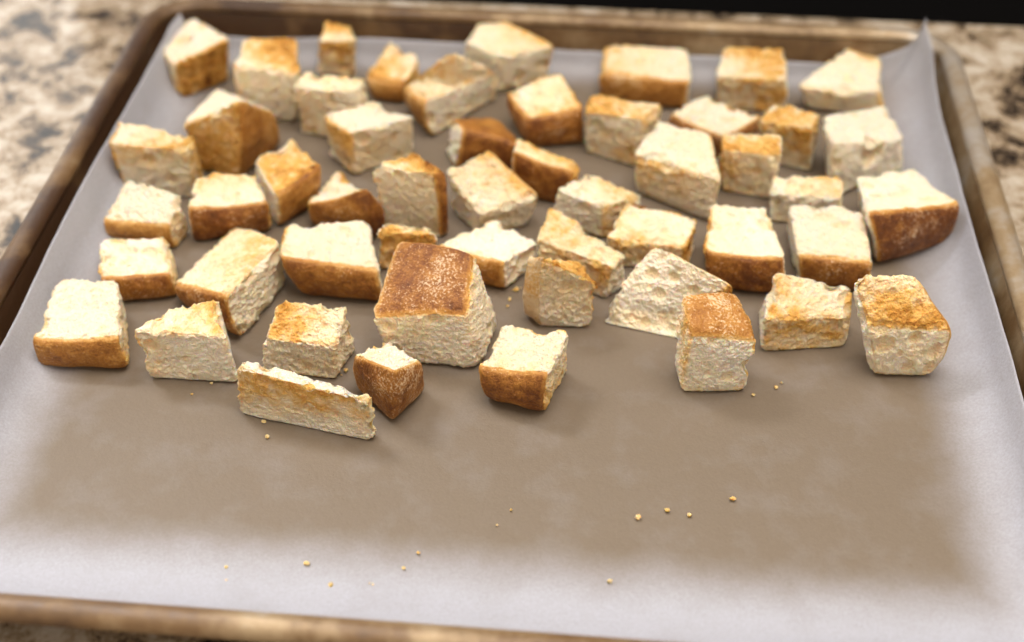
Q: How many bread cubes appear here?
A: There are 52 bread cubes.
